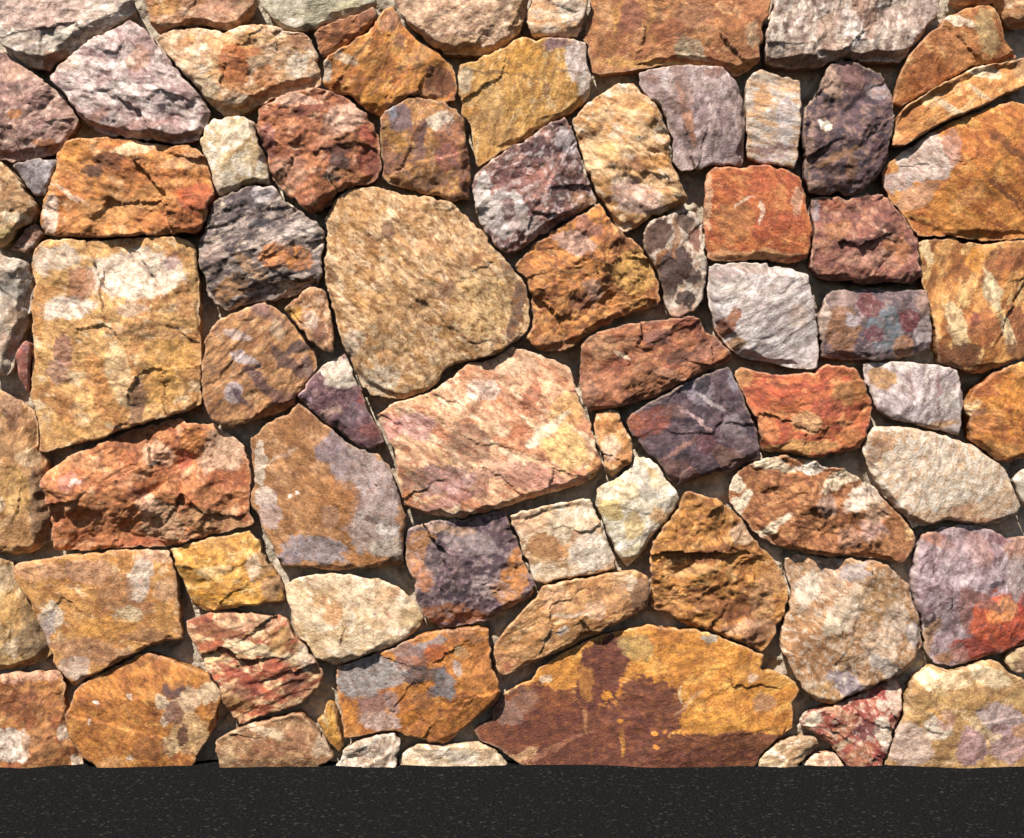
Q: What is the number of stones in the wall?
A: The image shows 82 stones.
